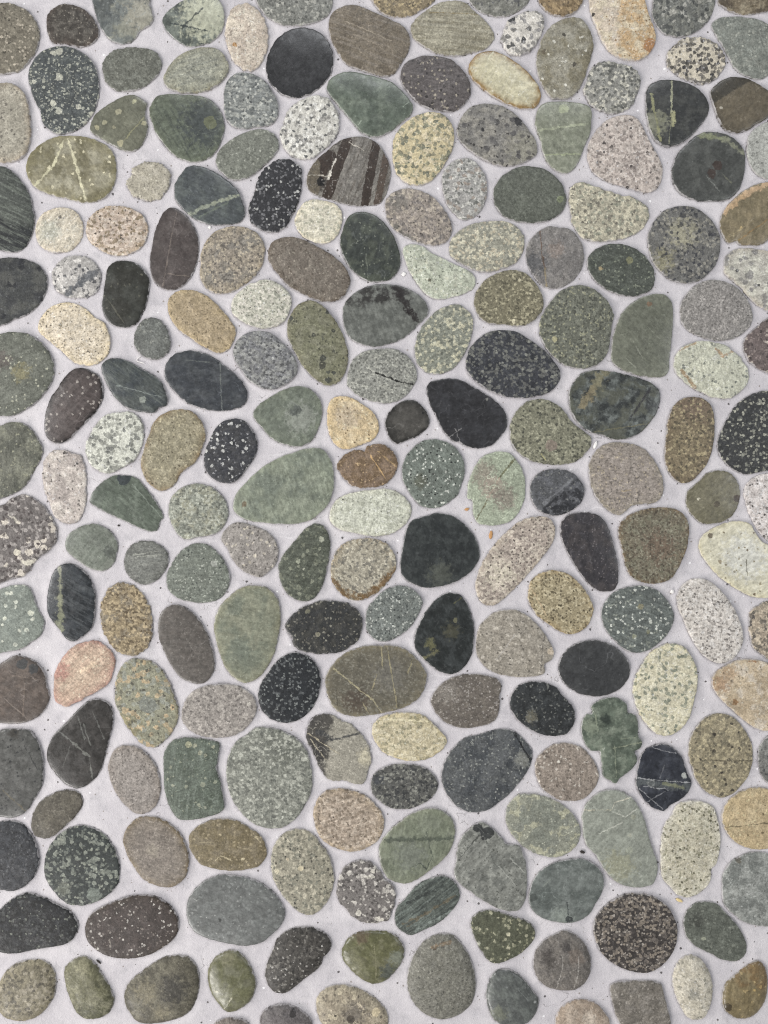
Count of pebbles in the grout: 200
